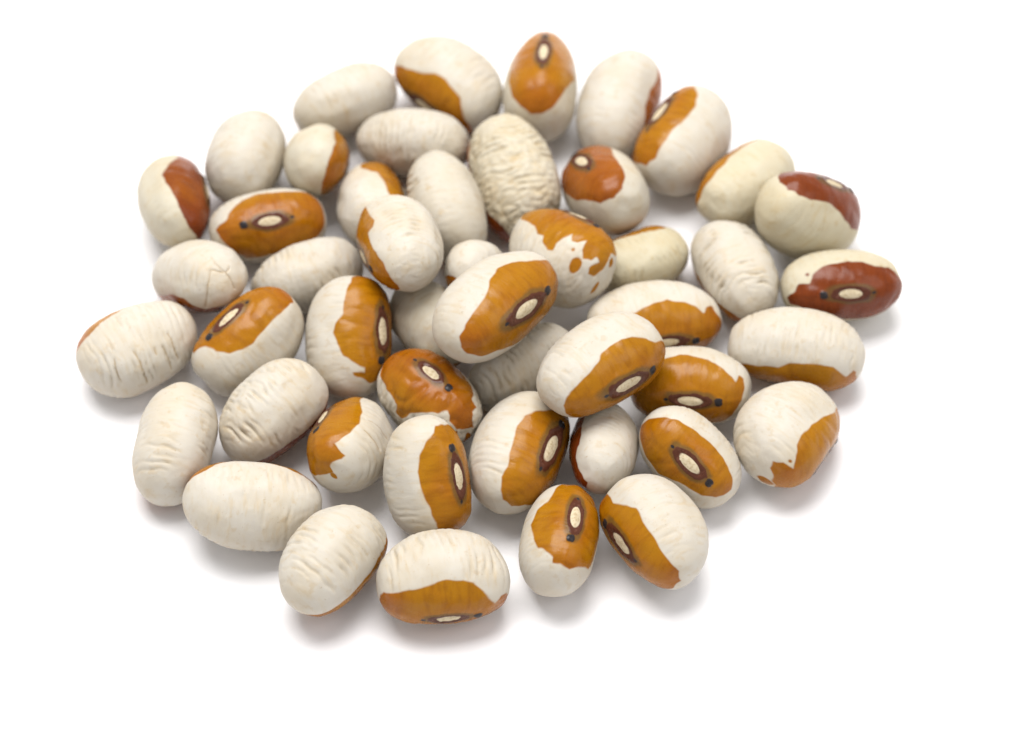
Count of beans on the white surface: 48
